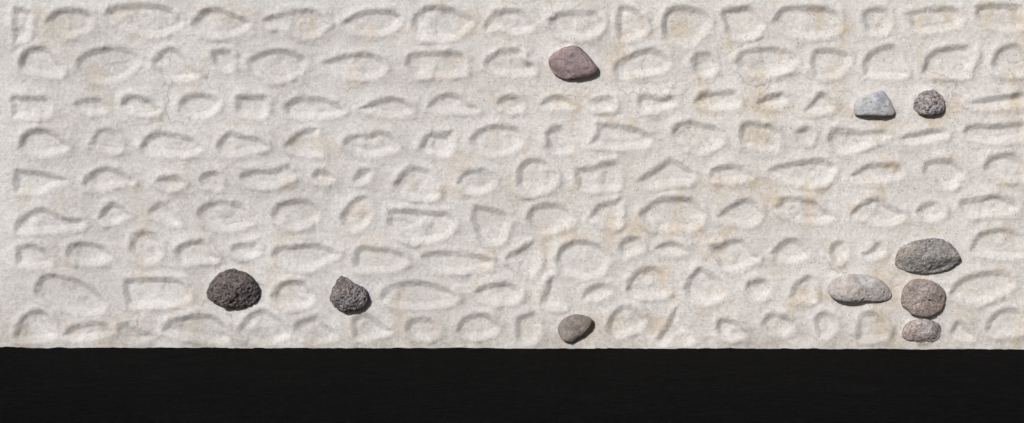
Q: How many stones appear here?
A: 10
